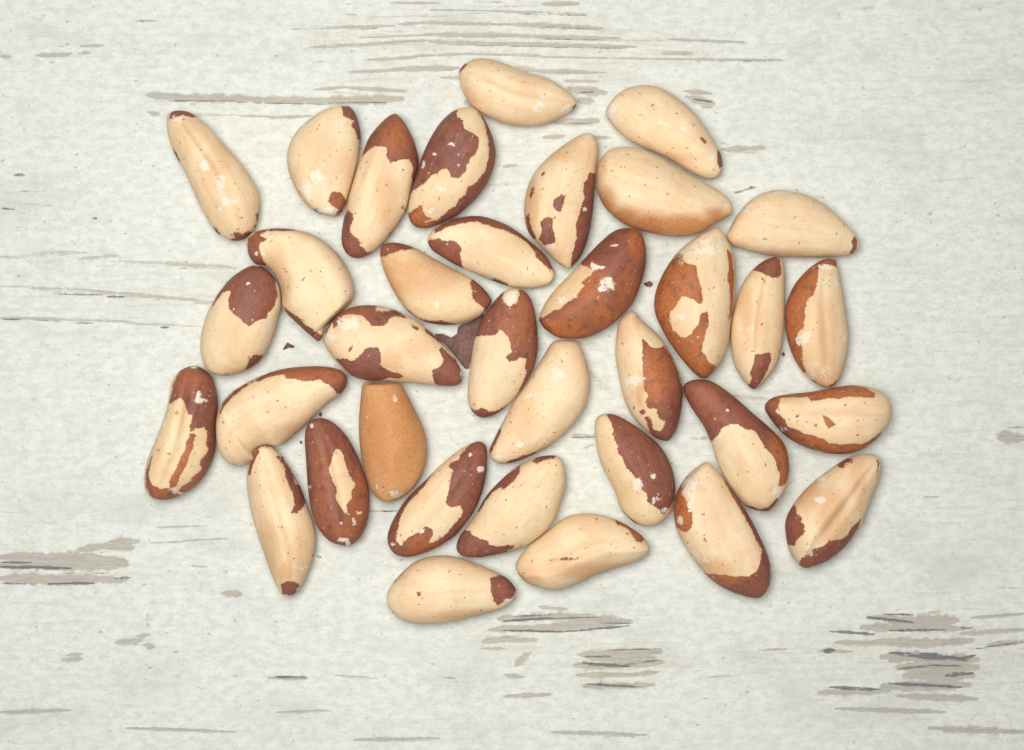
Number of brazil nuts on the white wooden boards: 35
